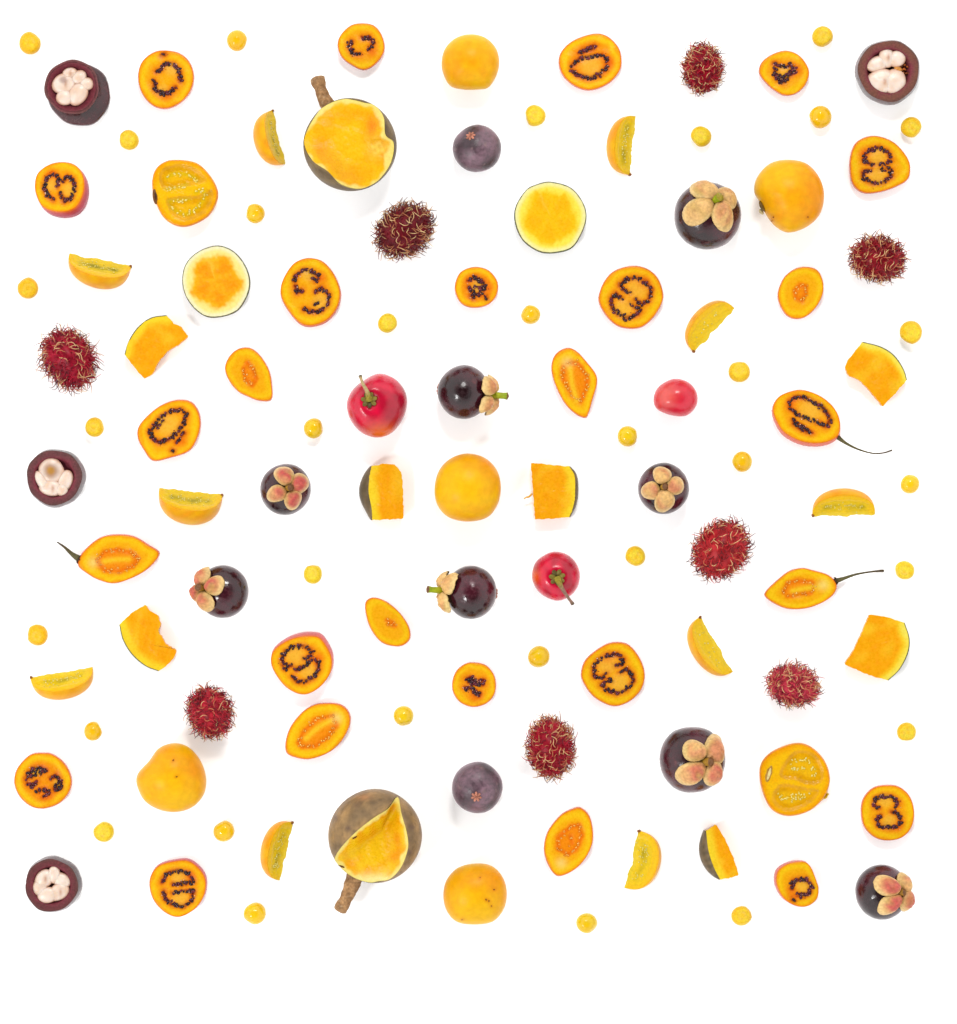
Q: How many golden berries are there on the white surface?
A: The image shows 32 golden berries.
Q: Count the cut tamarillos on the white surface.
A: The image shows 26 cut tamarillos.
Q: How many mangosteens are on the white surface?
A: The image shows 14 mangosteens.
